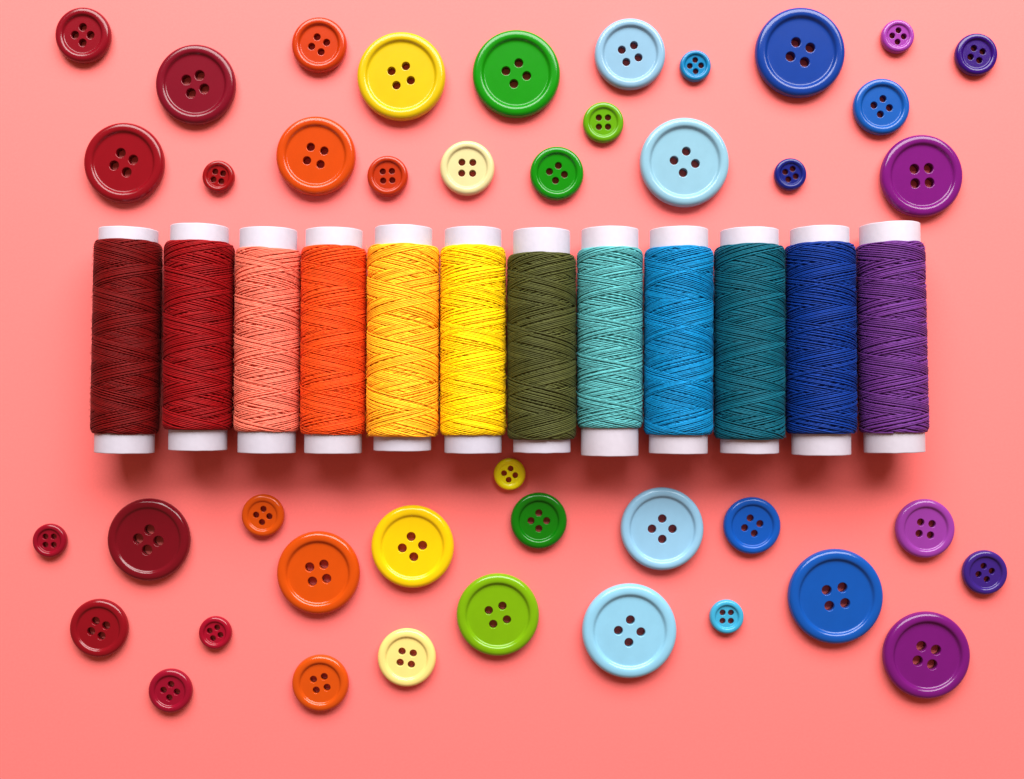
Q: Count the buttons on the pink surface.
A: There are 42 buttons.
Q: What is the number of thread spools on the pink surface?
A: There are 12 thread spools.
